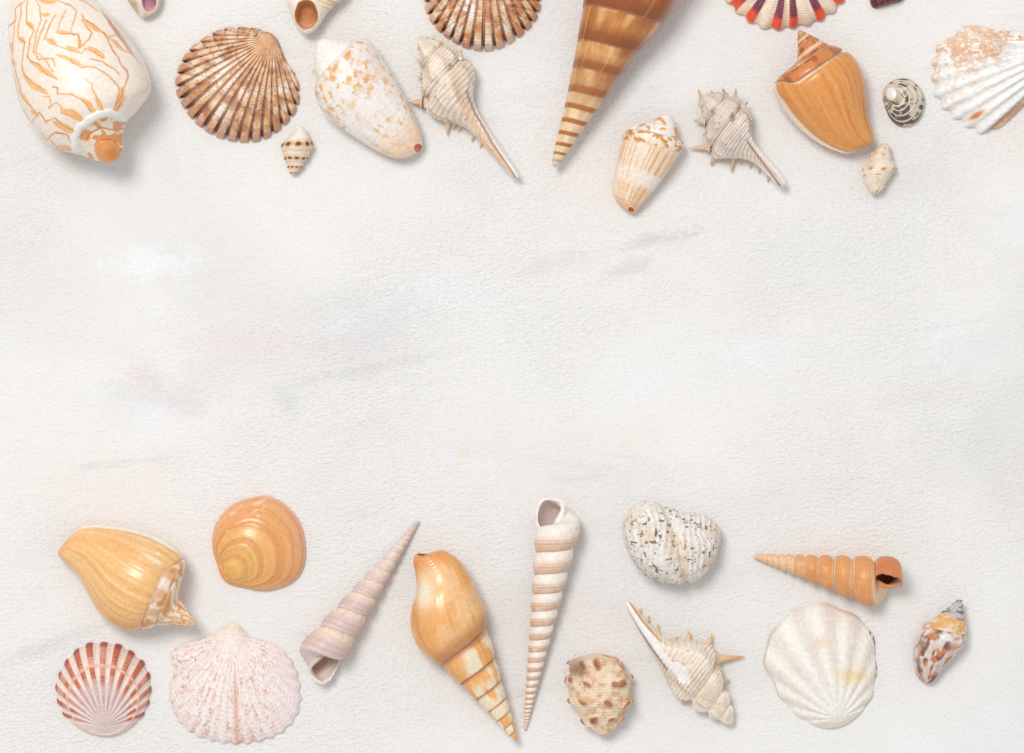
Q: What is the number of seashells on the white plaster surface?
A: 30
